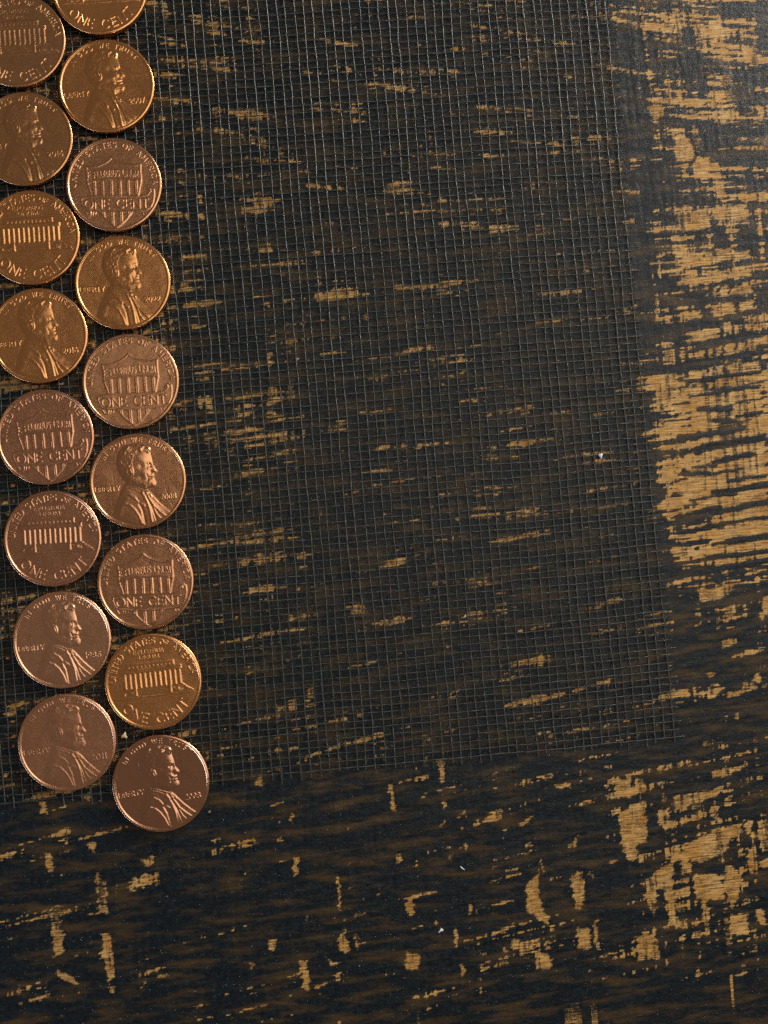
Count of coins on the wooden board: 17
